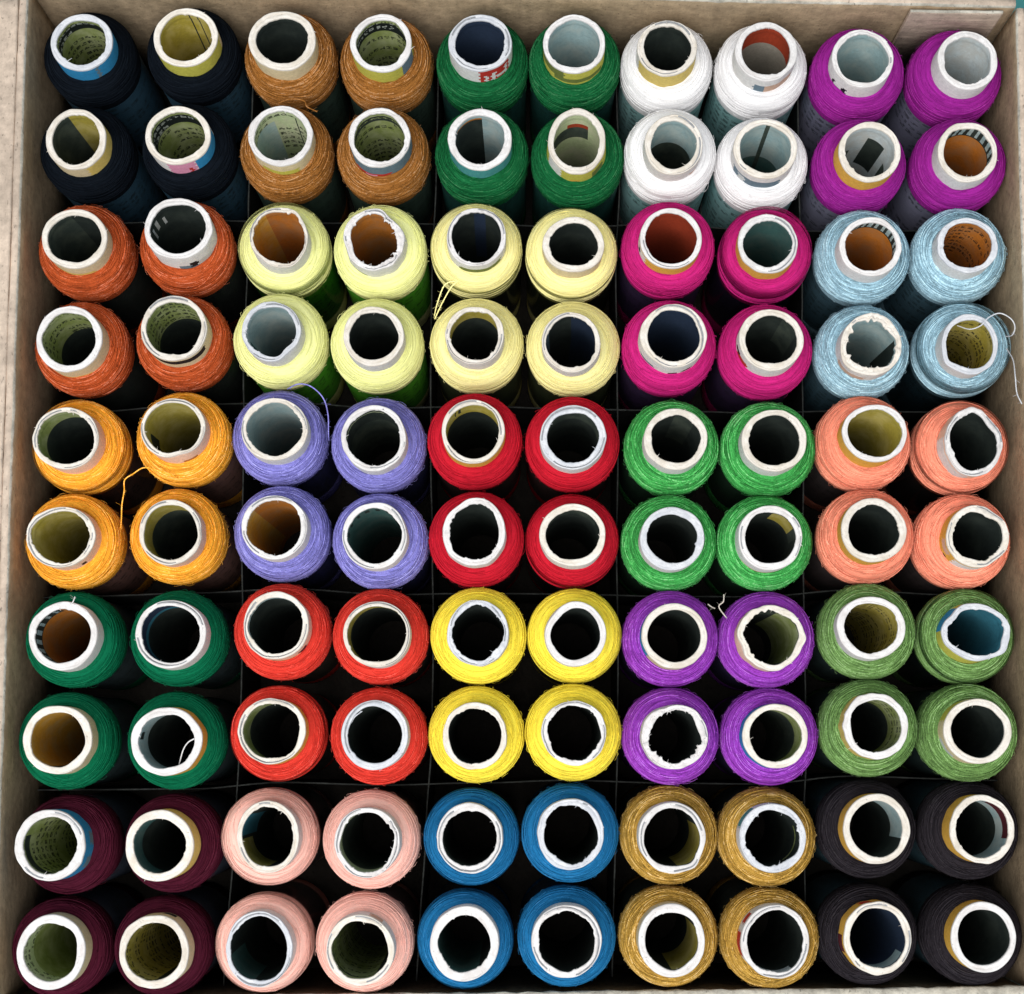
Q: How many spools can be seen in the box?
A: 100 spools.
